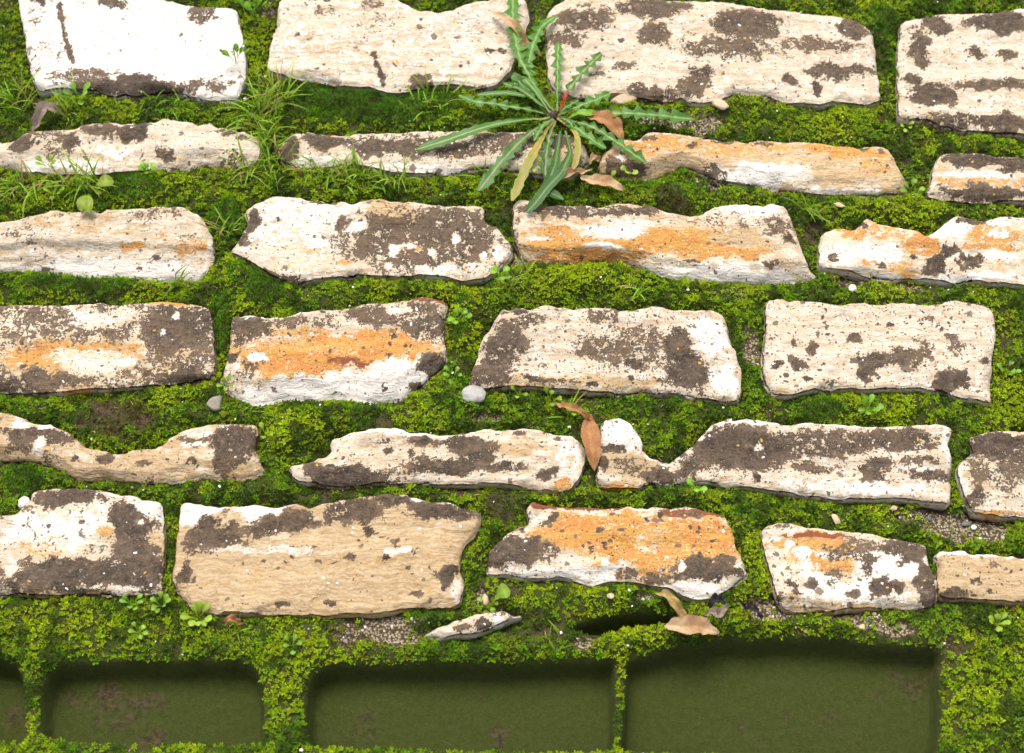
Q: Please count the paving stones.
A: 26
